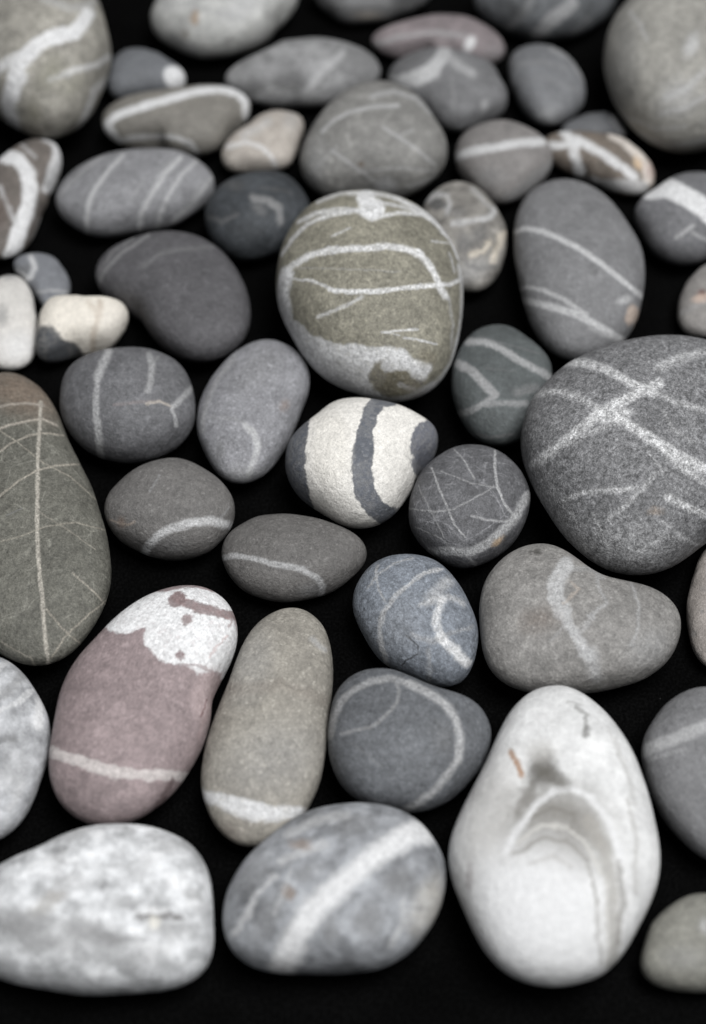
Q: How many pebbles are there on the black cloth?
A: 49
